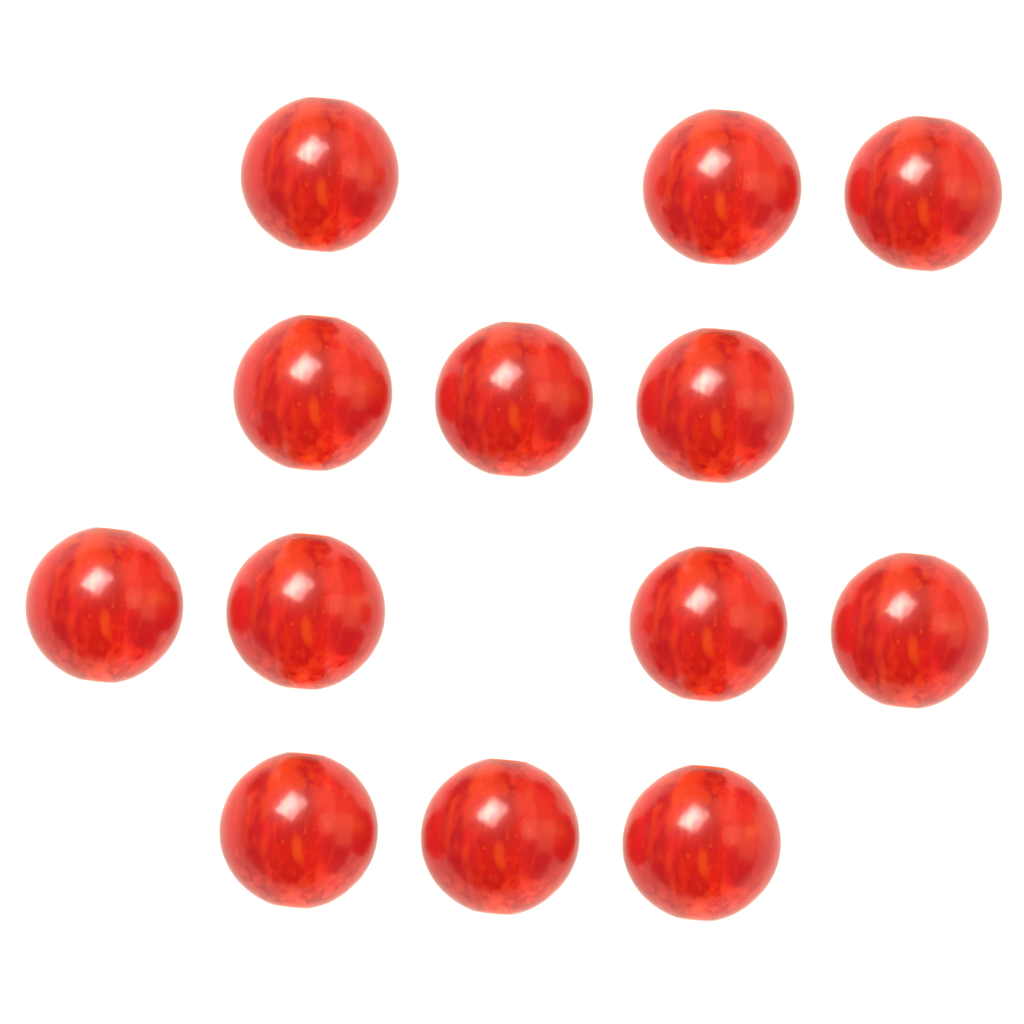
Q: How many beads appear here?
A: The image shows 13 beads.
